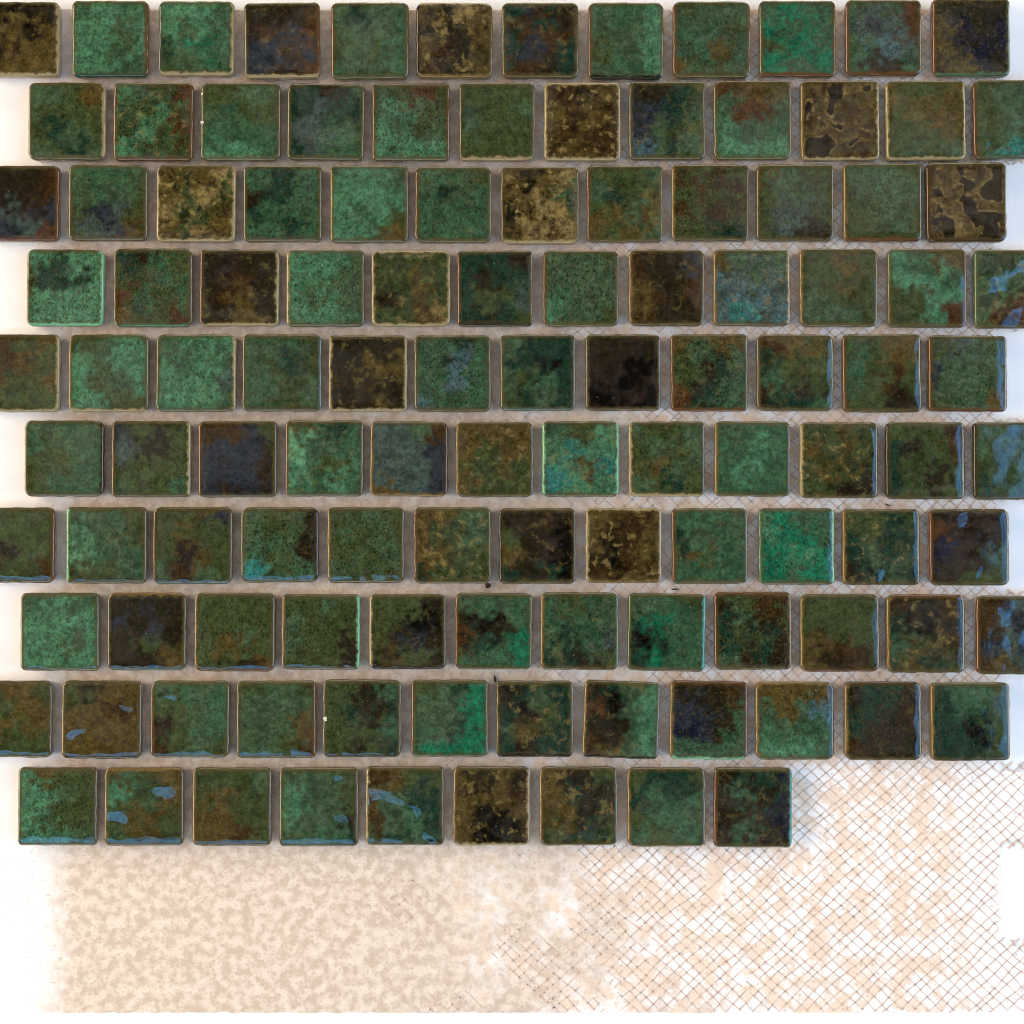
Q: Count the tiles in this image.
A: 117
